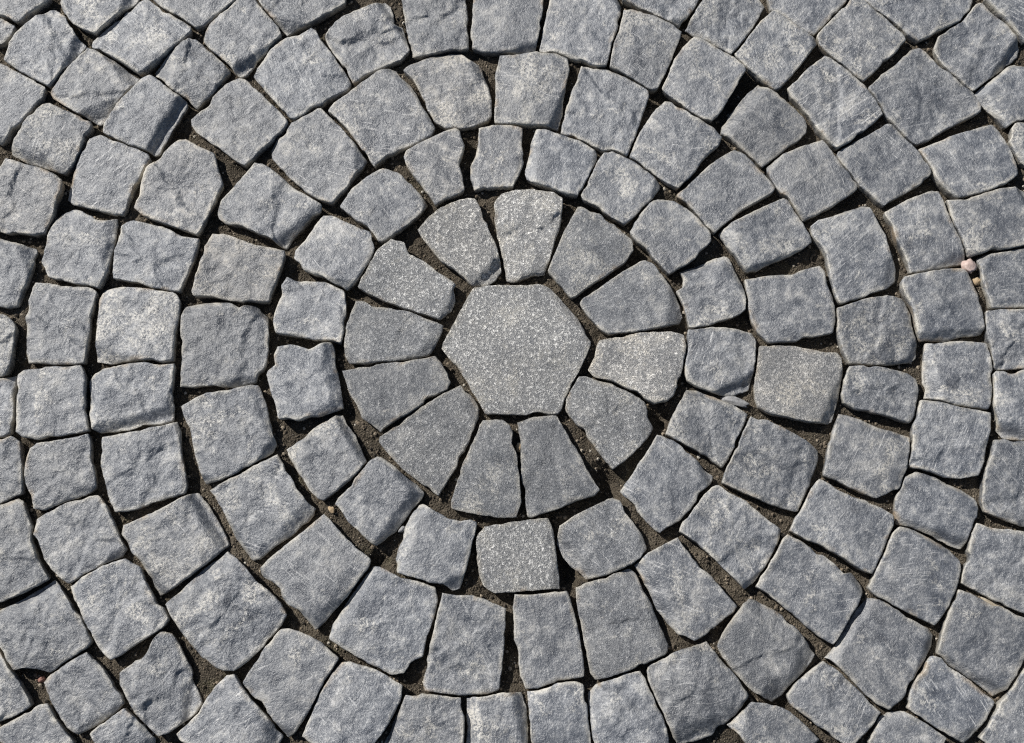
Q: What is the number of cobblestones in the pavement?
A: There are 151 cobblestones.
